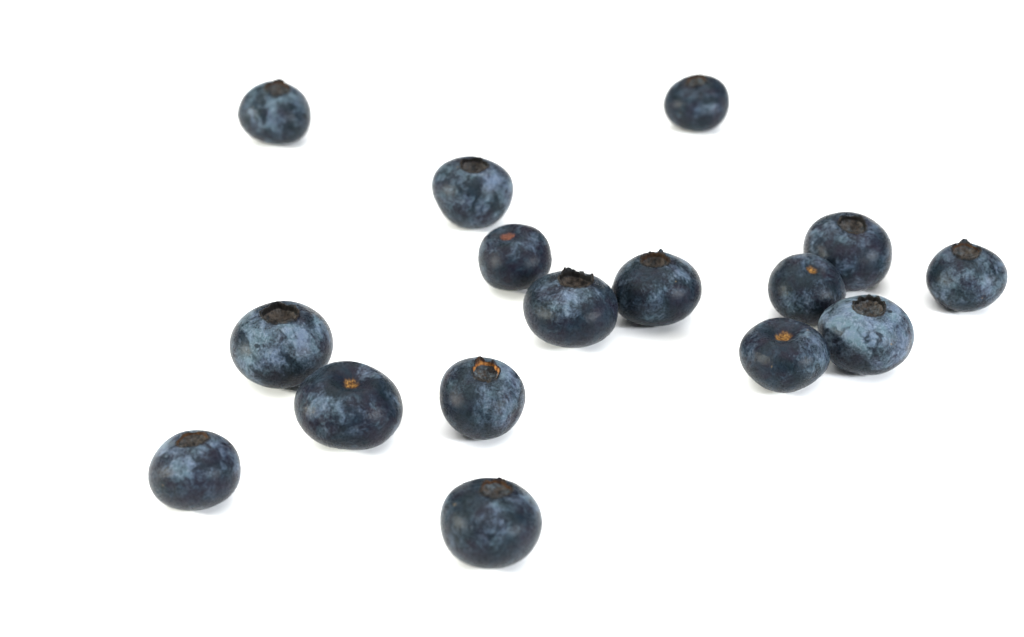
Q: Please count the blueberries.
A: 16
